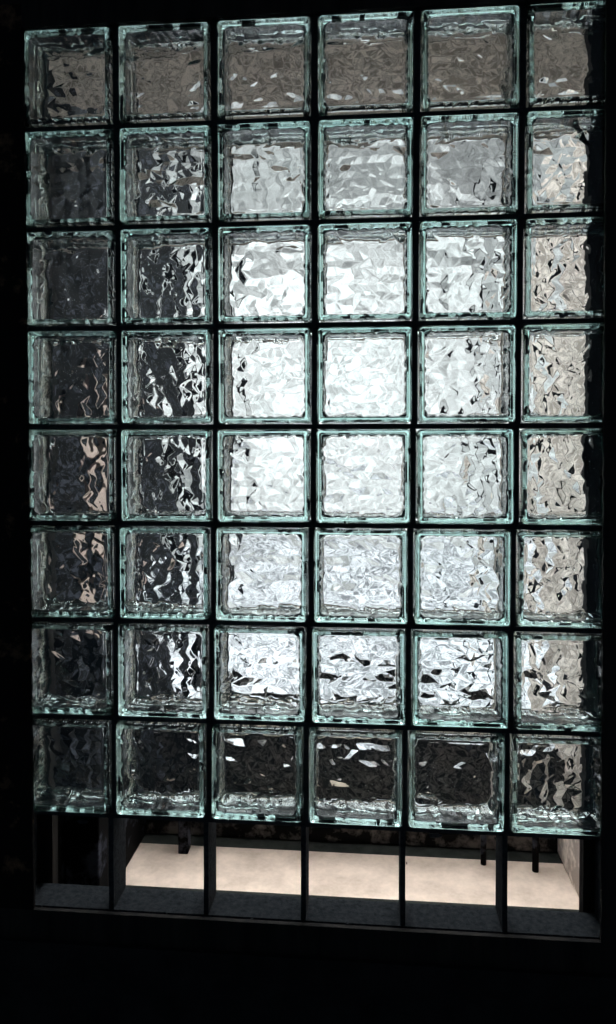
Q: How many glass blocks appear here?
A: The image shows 48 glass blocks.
